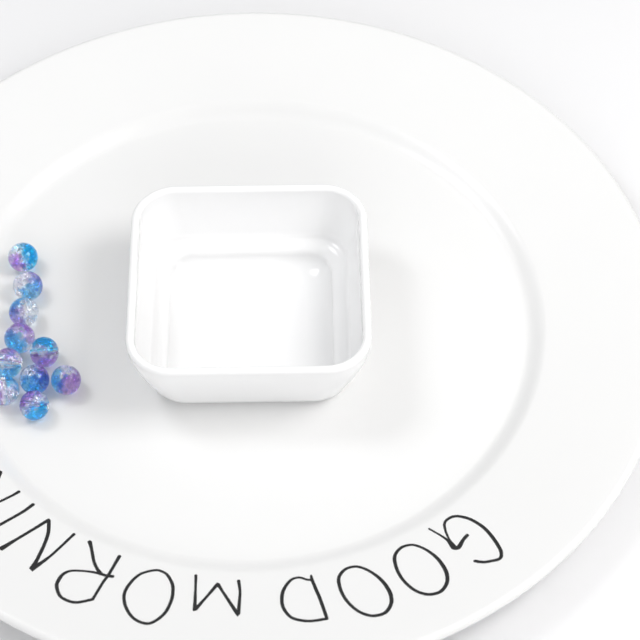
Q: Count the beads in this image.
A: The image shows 10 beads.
